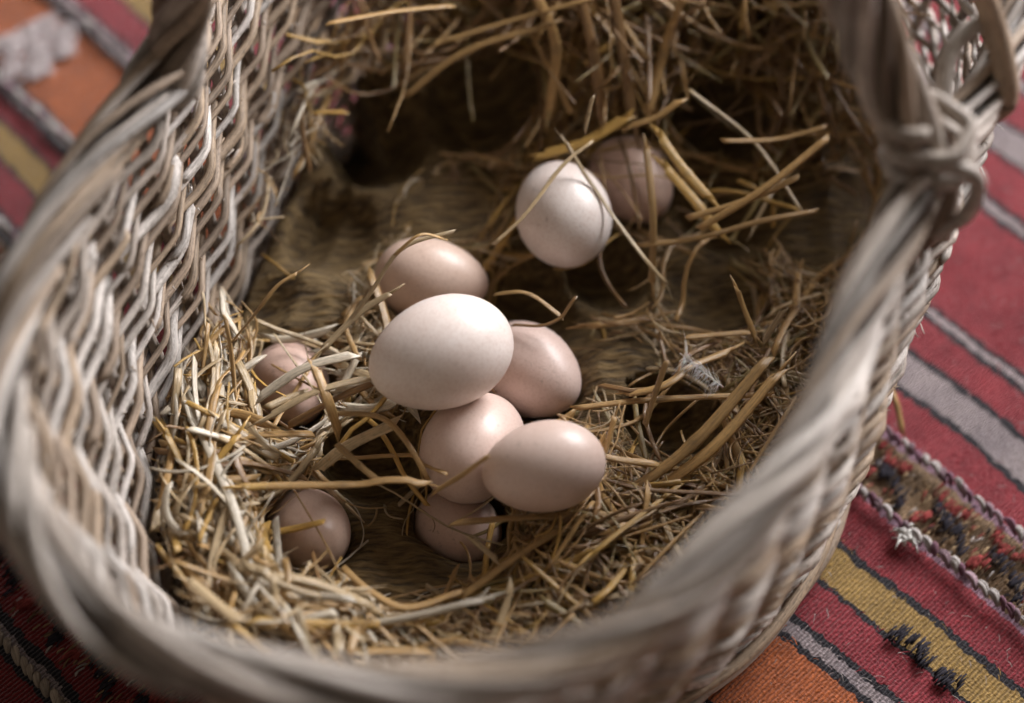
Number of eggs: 10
